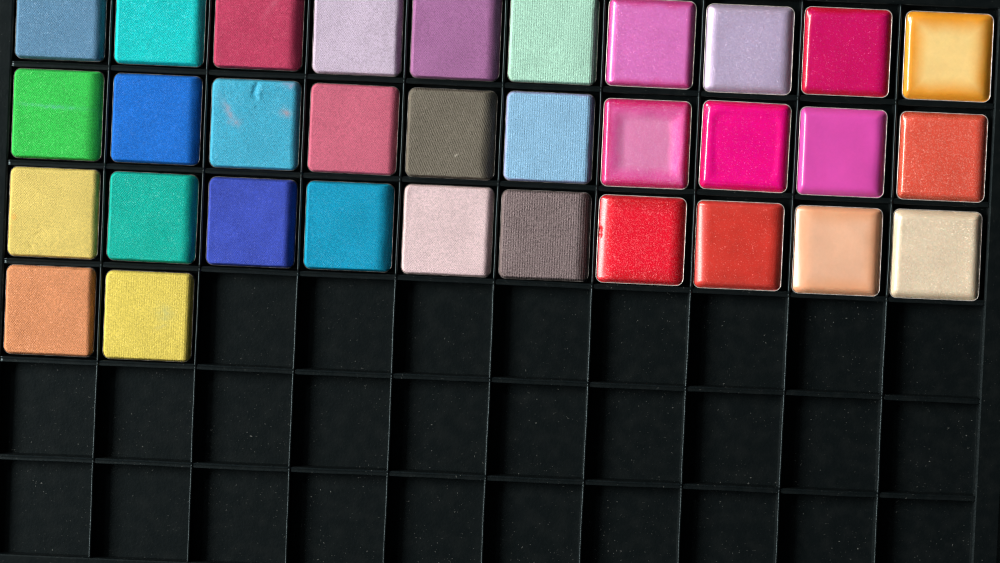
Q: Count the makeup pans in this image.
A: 32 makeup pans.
